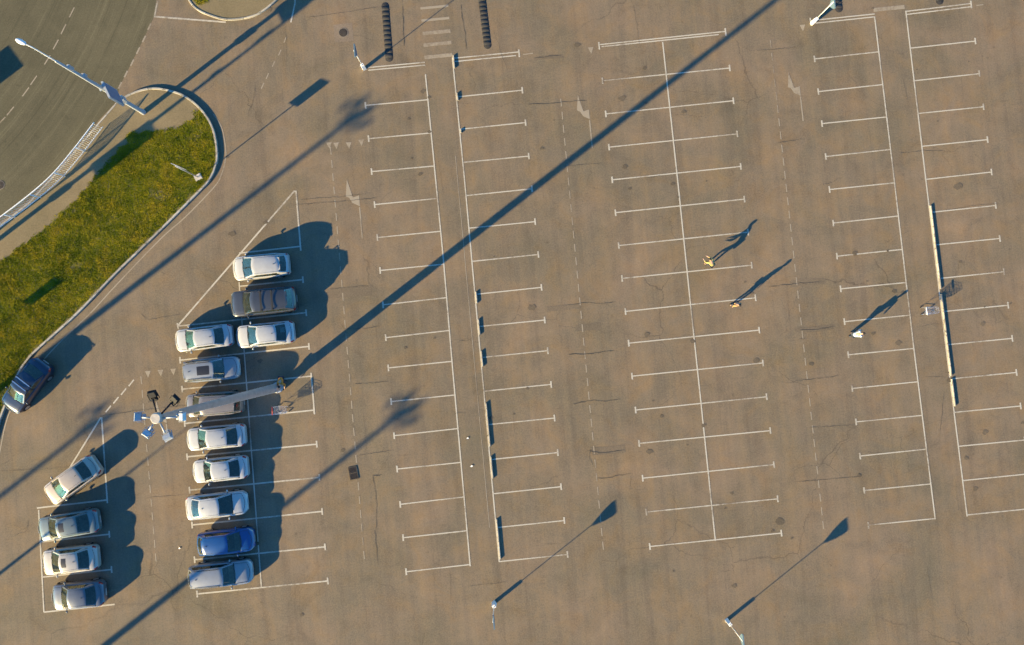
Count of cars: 16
